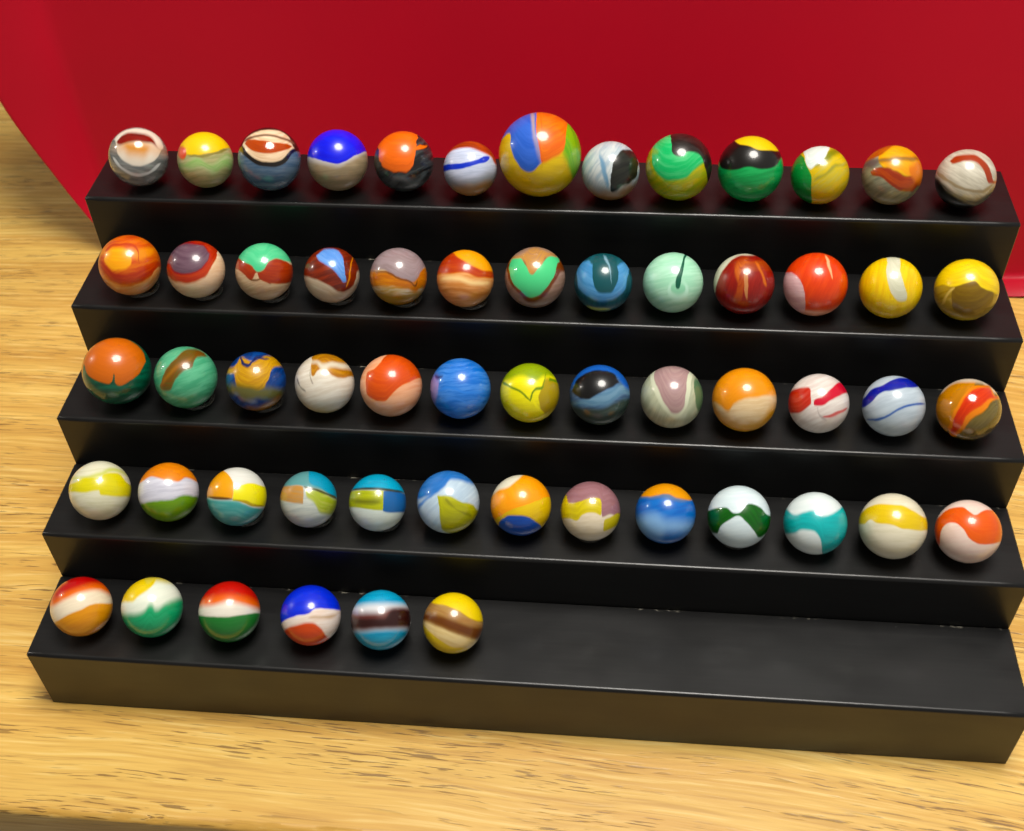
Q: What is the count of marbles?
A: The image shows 58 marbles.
